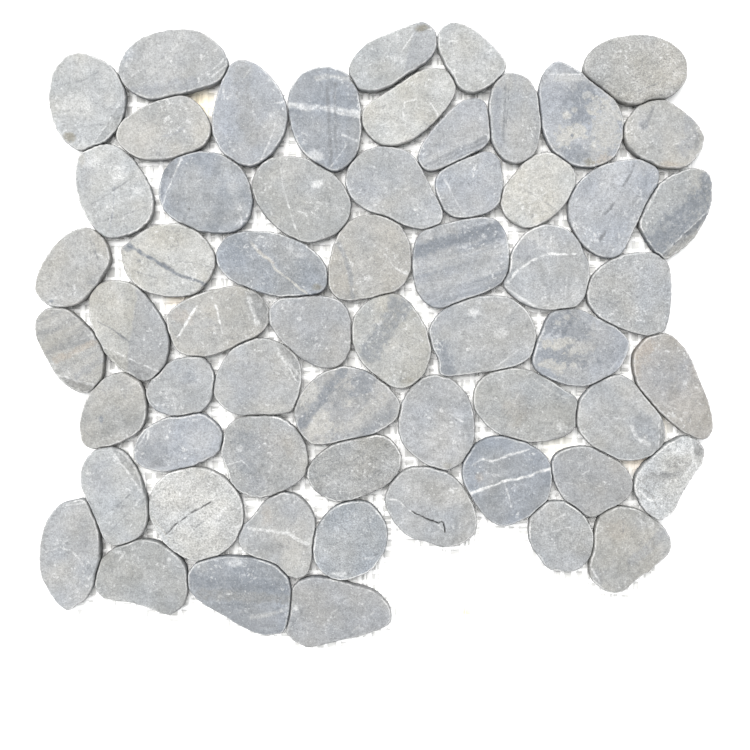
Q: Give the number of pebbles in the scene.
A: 60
